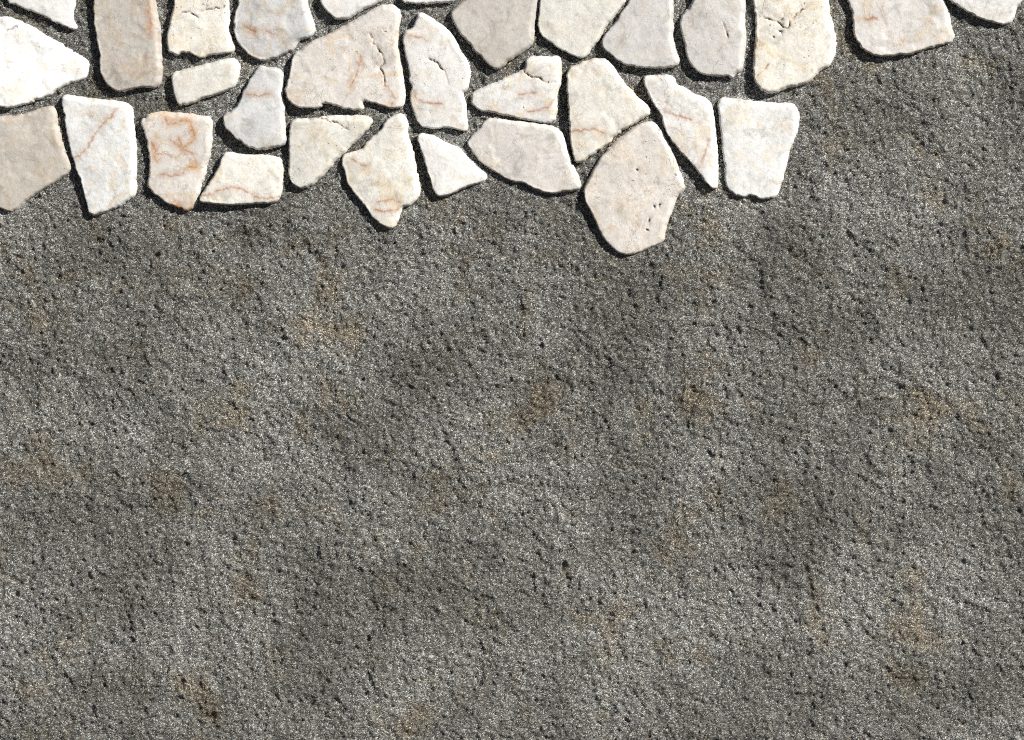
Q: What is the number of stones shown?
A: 31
